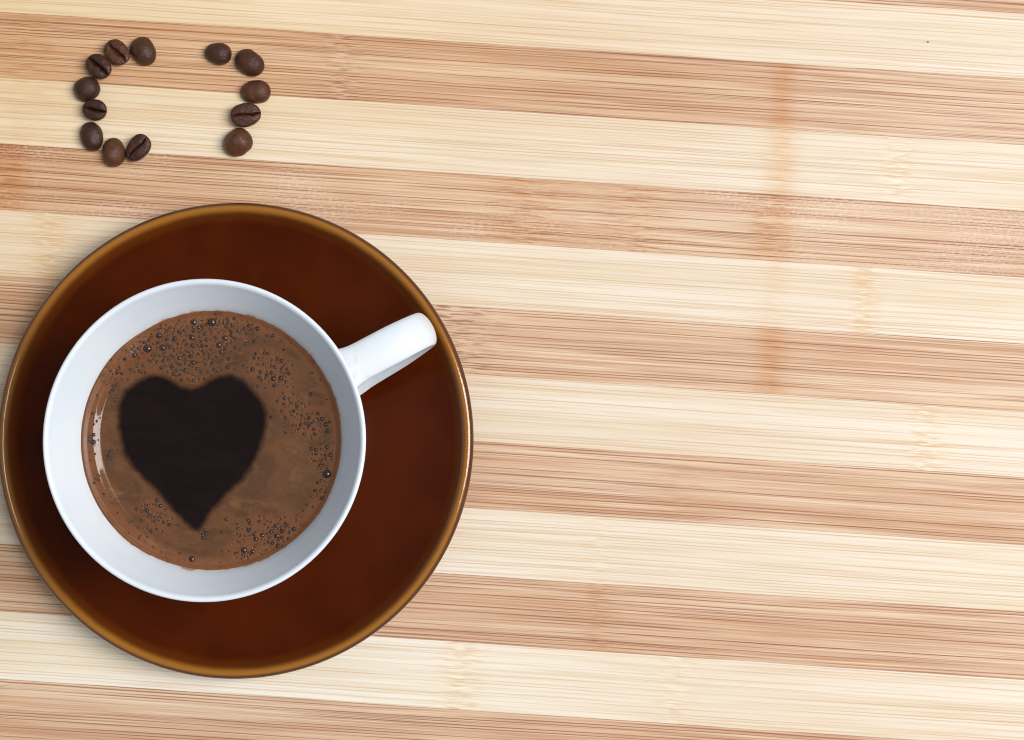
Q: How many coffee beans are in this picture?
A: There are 13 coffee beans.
